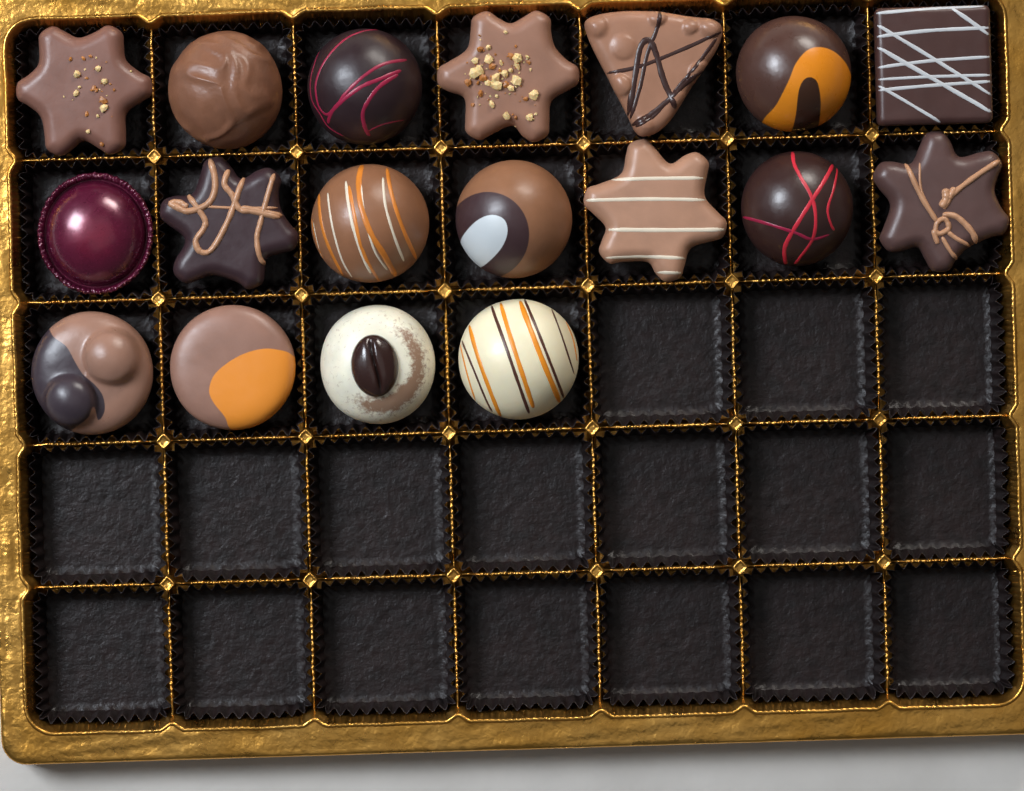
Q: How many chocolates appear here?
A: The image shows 18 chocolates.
